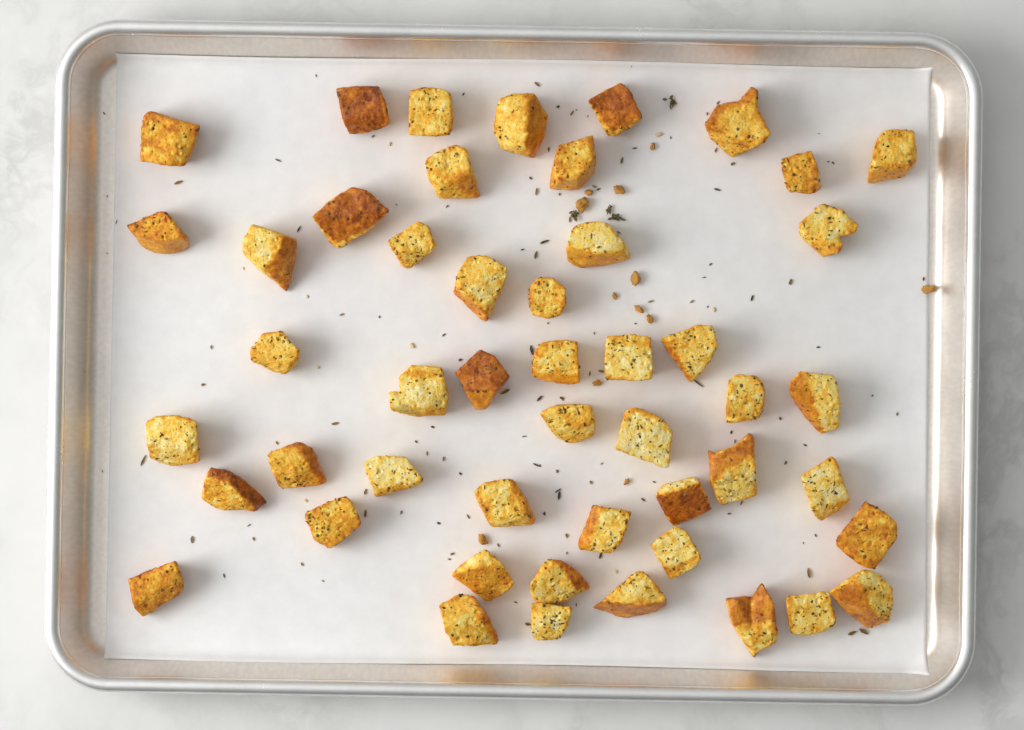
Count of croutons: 49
